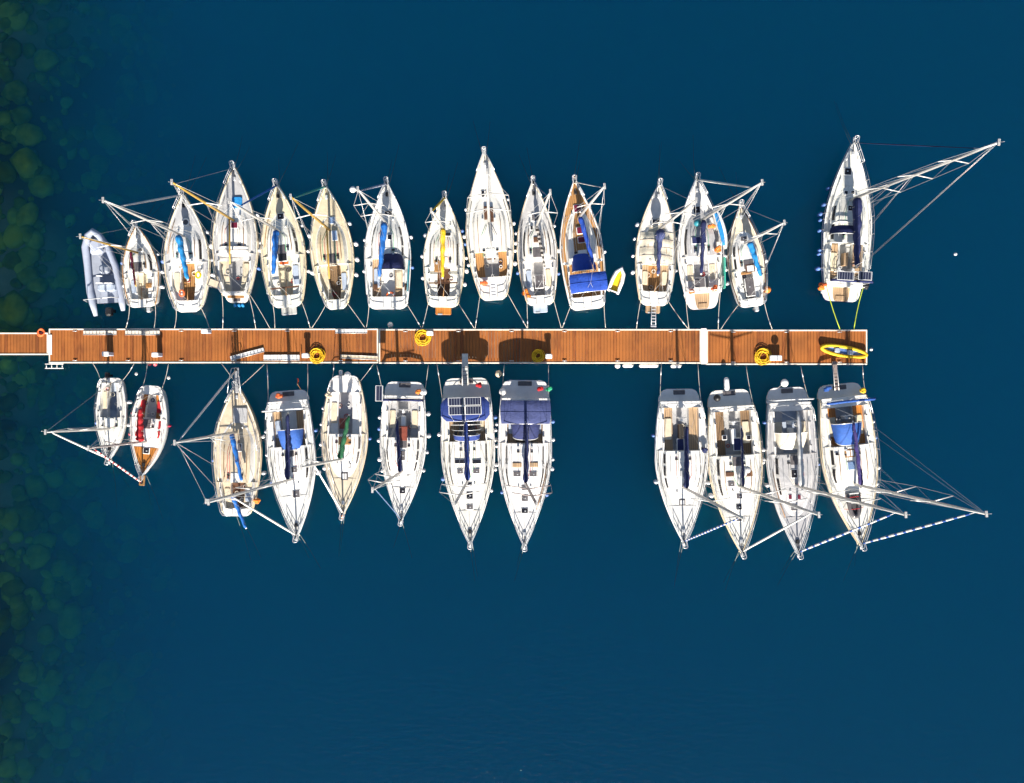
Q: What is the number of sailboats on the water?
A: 26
